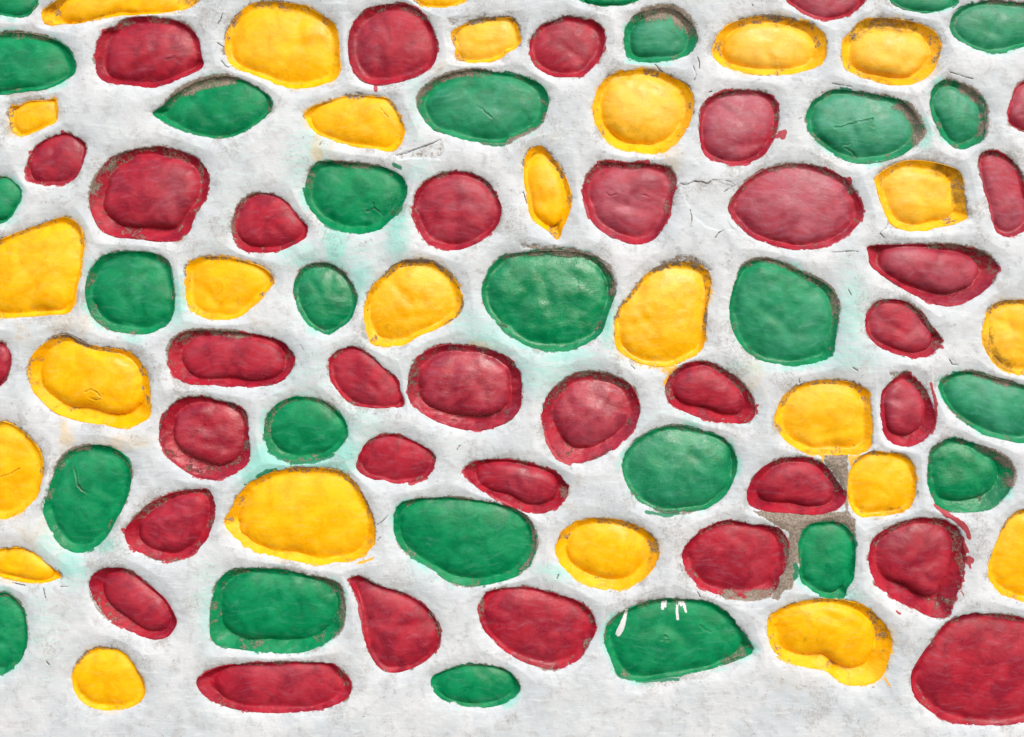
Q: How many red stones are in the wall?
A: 34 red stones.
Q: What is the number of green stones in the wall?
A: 27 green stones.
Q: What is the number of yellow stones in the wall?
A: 26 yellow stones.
